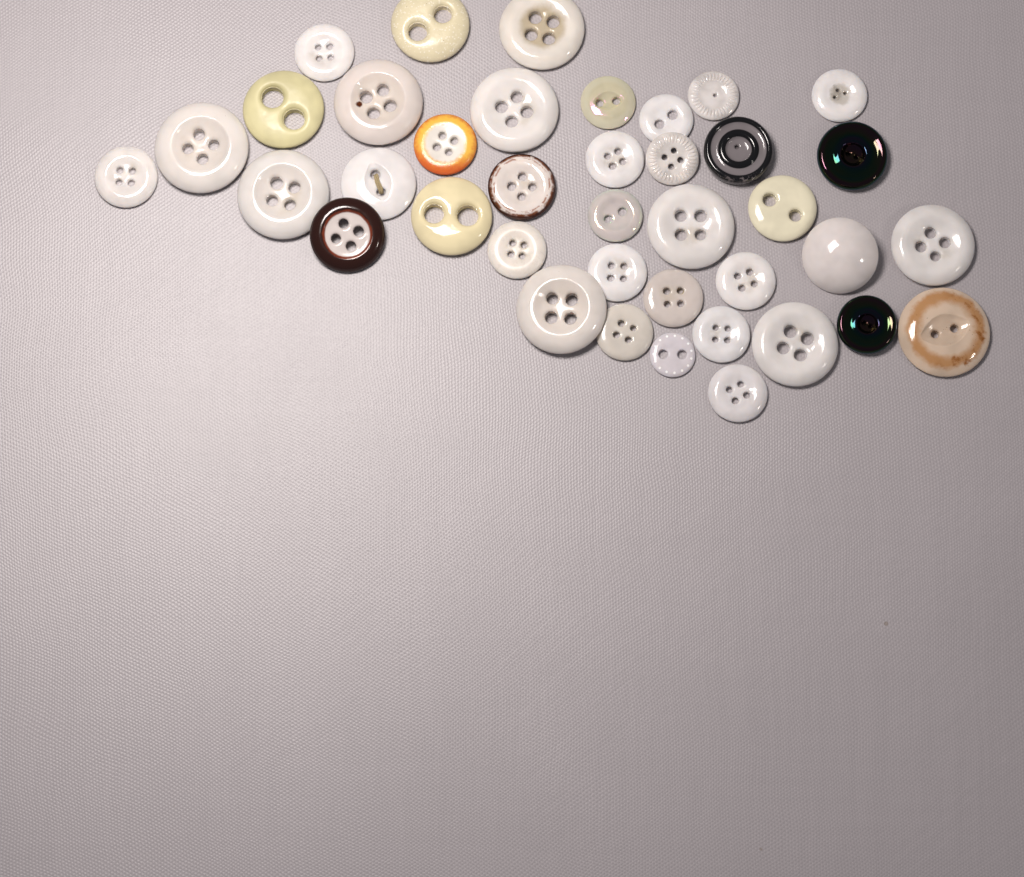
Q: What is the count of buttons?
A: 39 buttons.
